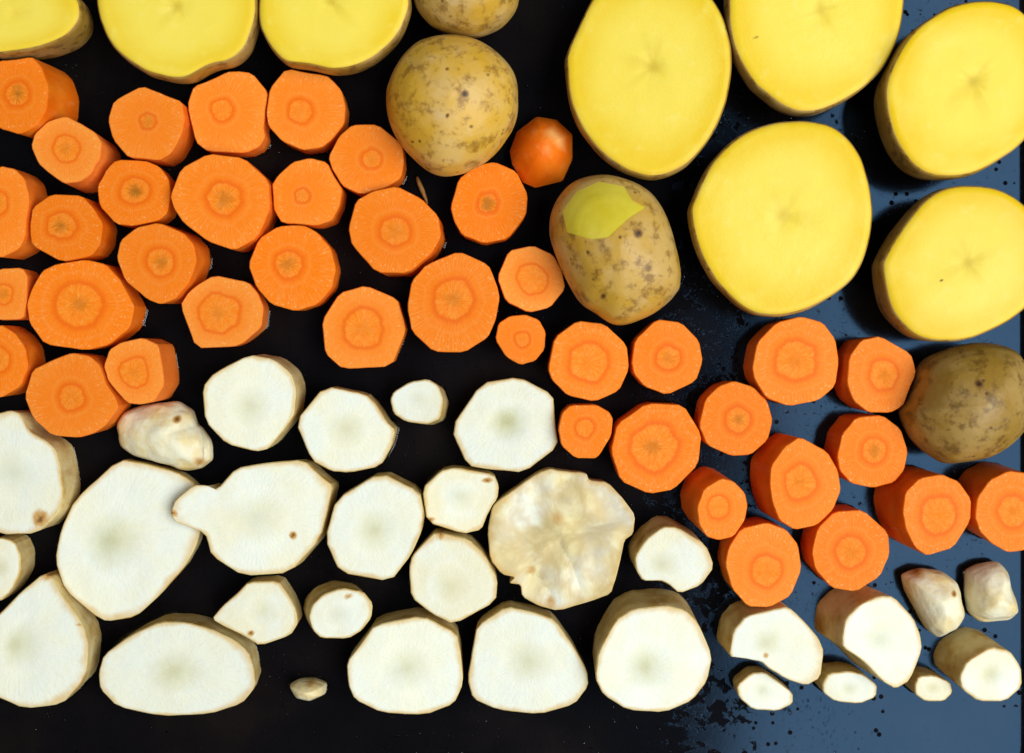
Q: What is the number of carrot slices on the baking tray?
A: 40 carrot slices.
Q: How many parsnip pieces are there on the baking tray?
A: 30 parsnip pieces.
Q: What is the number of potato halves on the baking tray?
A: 8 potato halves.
